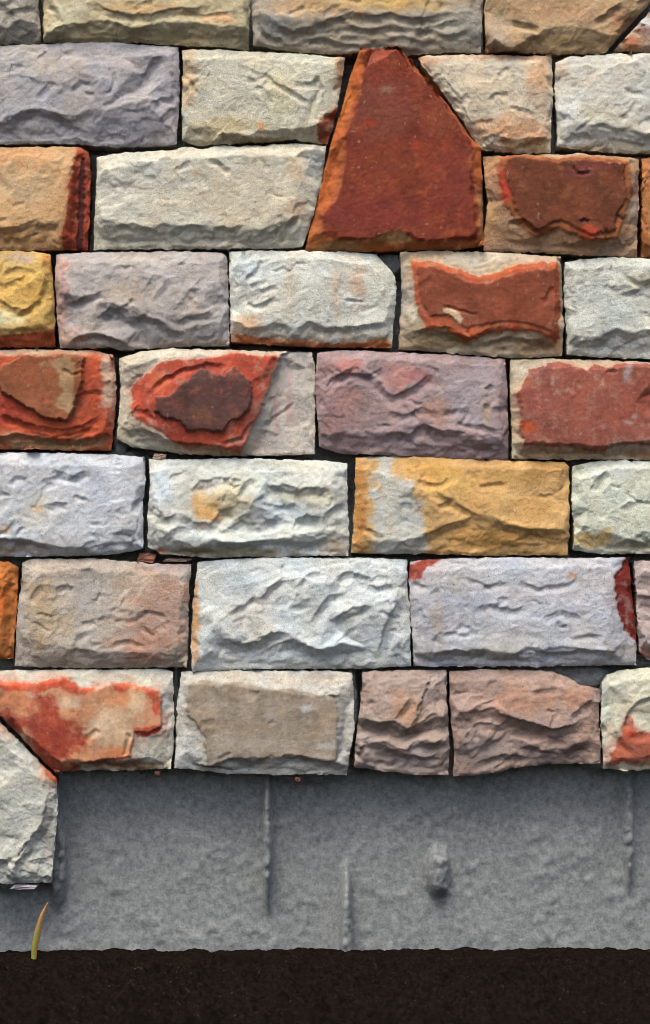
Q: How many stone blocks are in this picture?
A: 38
